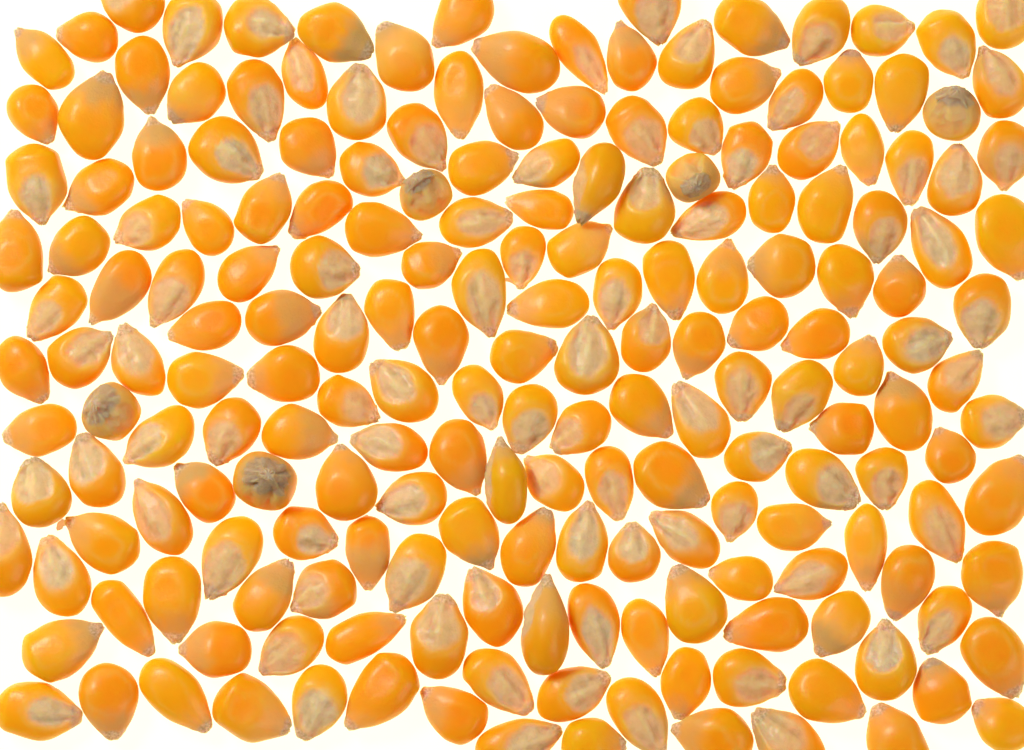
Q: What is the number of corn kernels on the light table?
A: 200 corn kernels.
